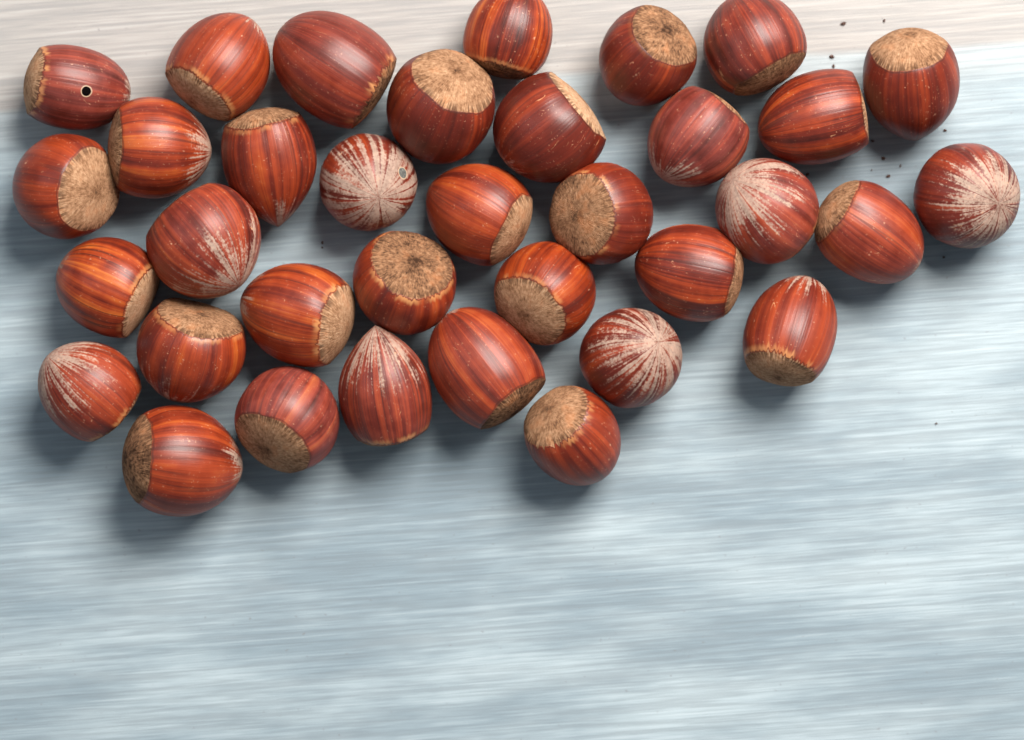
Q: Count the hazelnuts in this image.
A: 35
